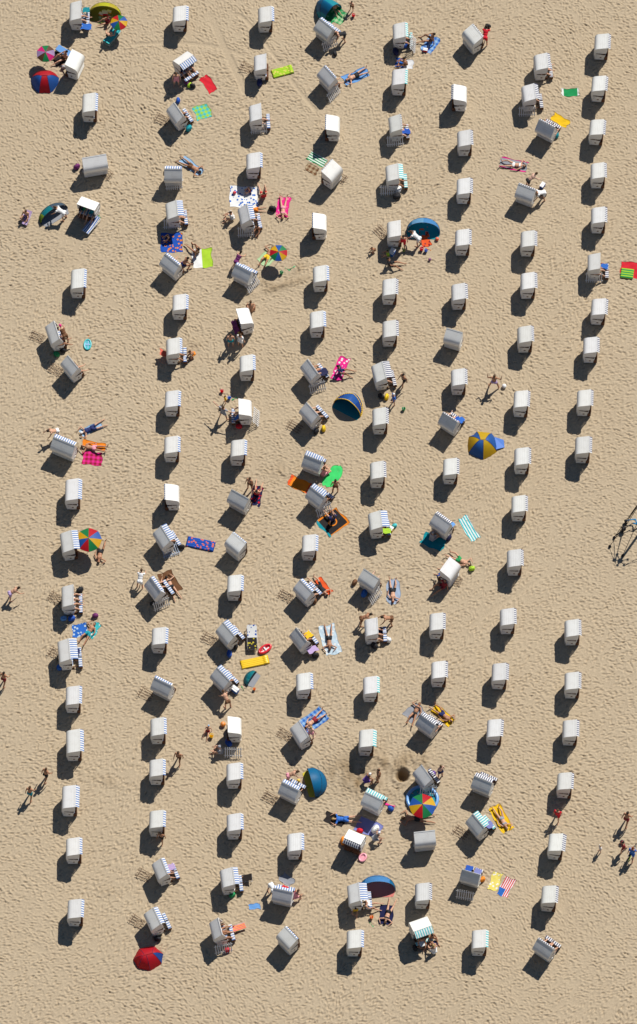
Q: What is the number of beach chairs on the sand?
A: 151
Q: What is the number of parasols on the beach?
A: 5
